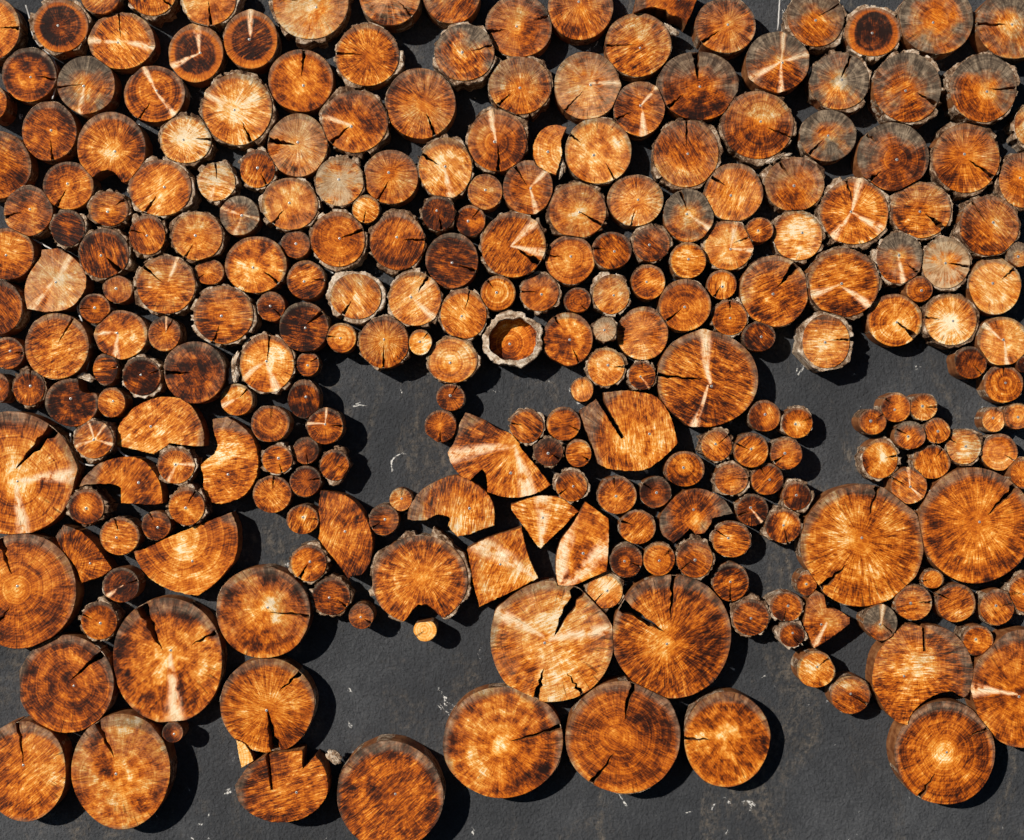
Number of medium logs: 103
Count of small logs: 128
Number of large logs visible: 22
